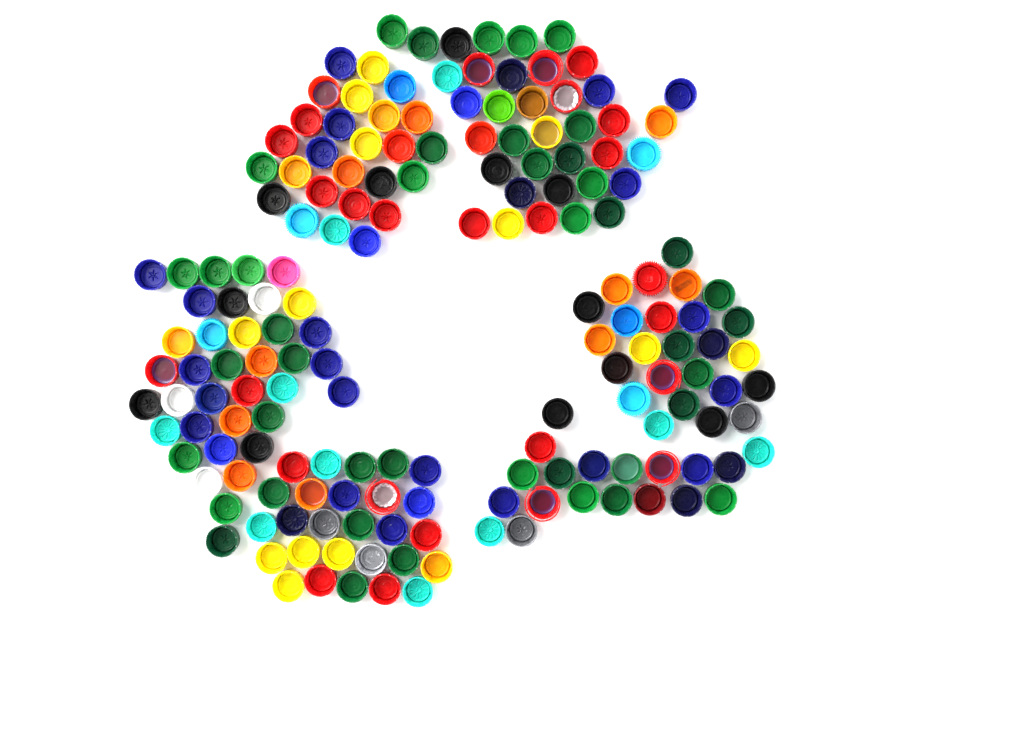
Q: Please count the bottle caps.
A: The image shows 171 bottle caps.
